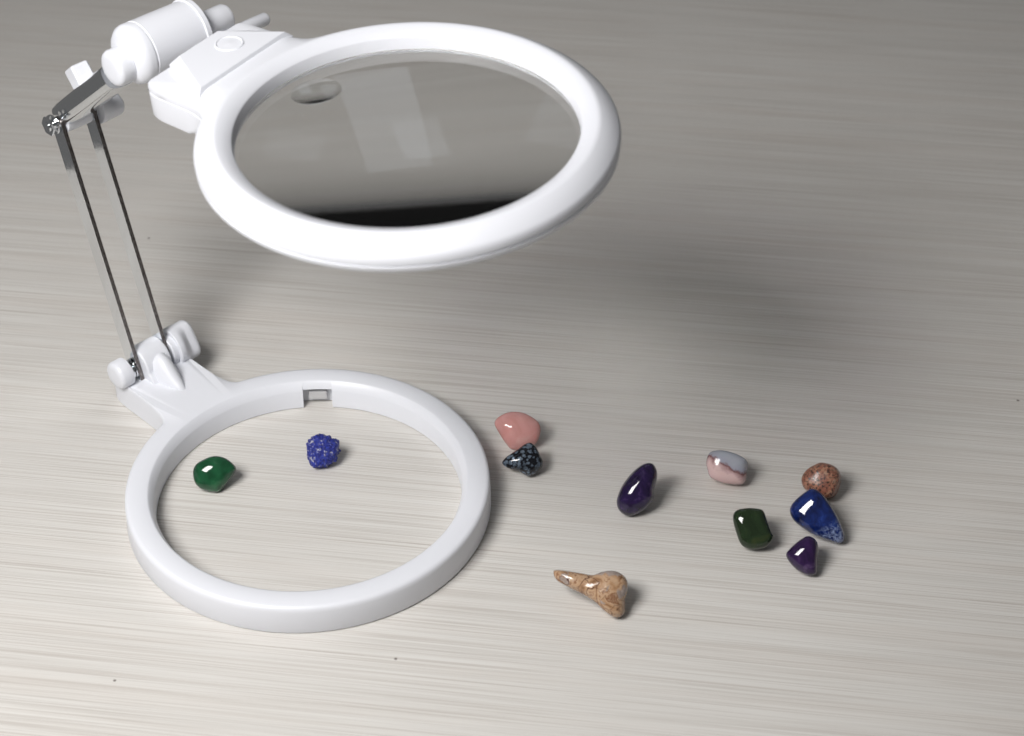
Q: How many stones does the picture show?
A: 11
